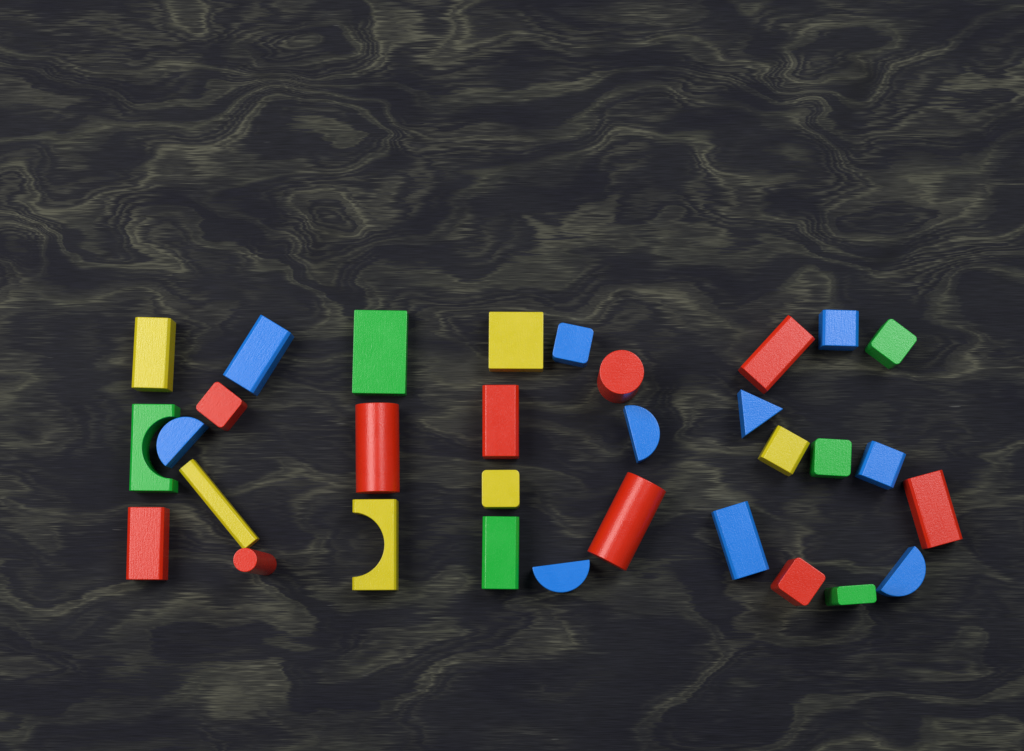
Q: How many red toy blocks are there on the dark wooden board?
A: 10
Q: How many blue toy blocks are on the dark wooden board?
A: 10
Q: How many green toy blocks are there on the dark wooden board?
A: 6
